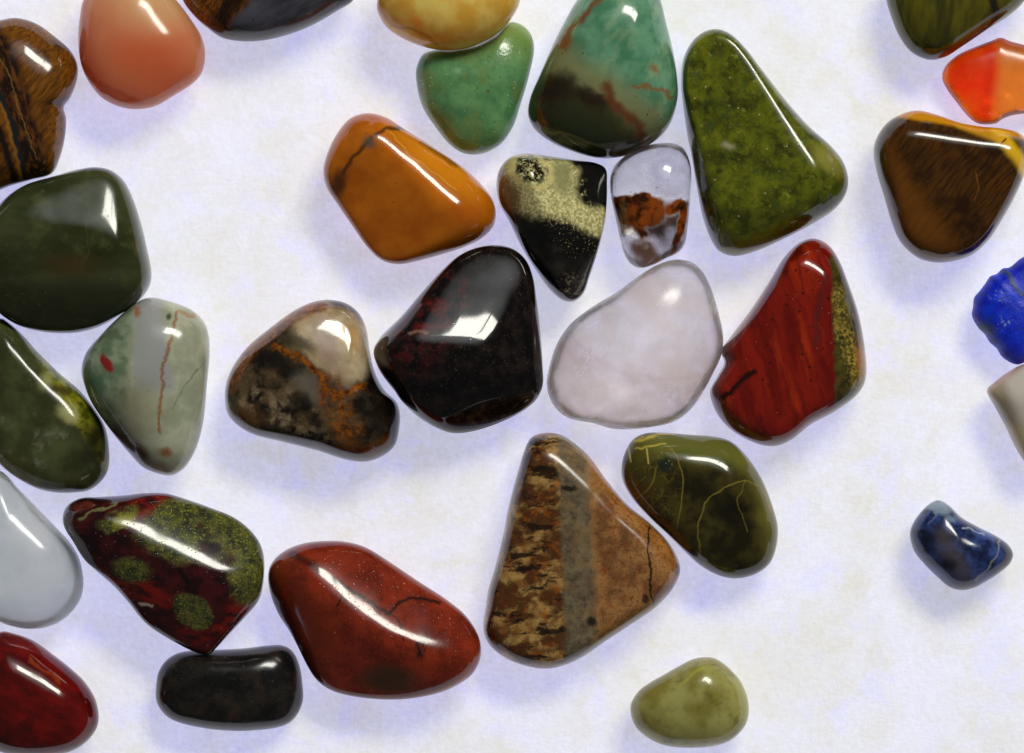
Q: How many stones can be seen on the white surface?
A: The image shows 31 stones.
